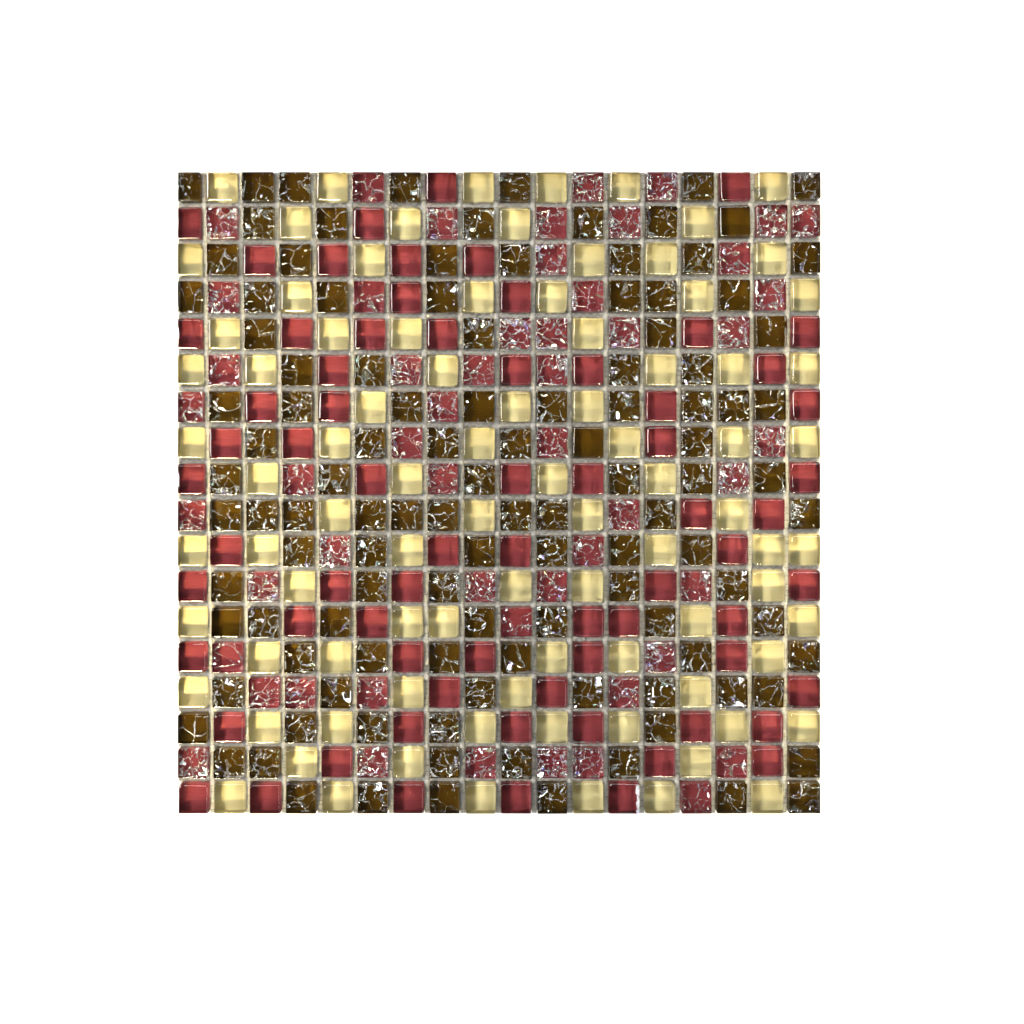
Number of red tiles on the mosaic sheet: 123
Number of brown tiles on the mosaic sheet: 114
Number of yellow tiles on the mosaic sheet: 87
